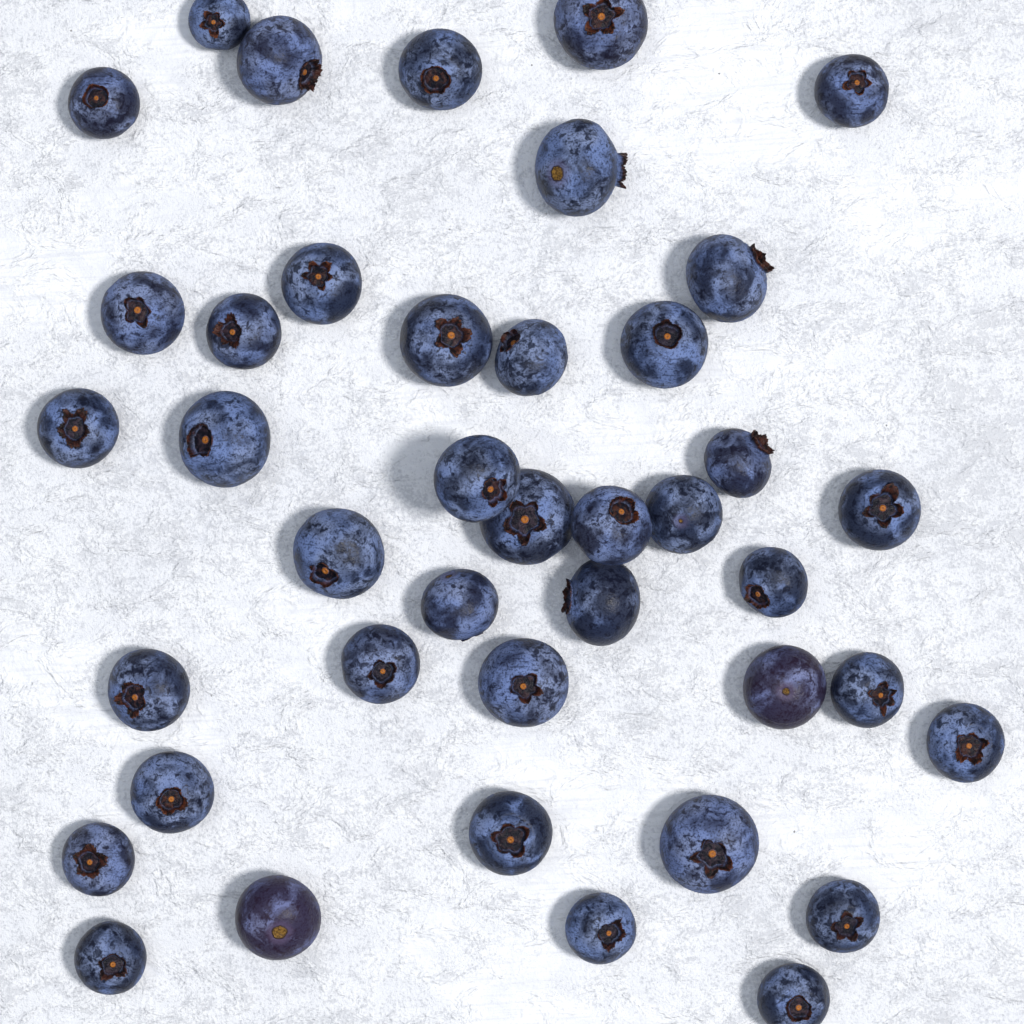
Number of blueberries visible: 41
